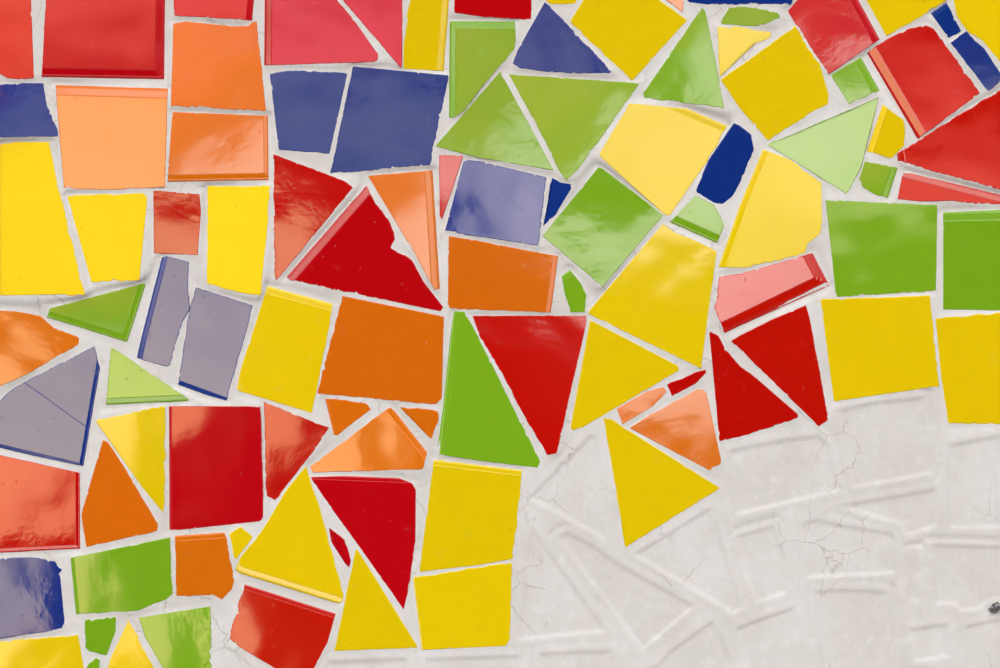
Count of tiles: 101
